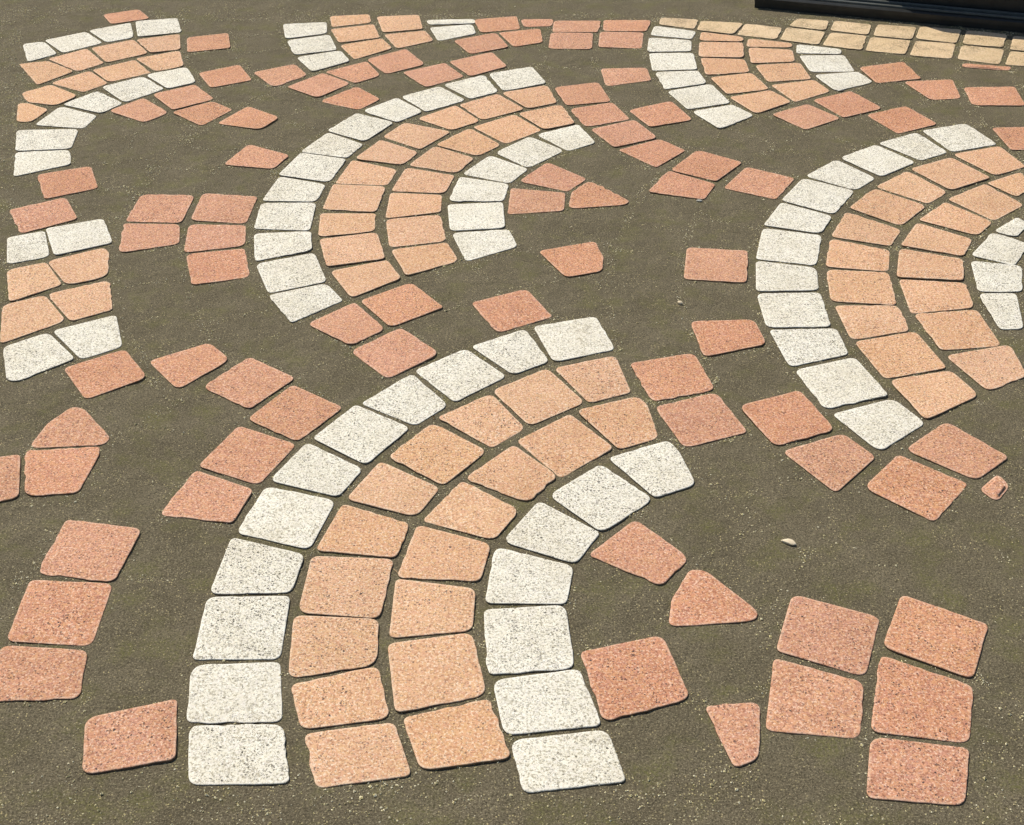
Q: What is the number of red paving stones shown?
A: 86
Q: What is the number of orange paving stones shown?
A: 81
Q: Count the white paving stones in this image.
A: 80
